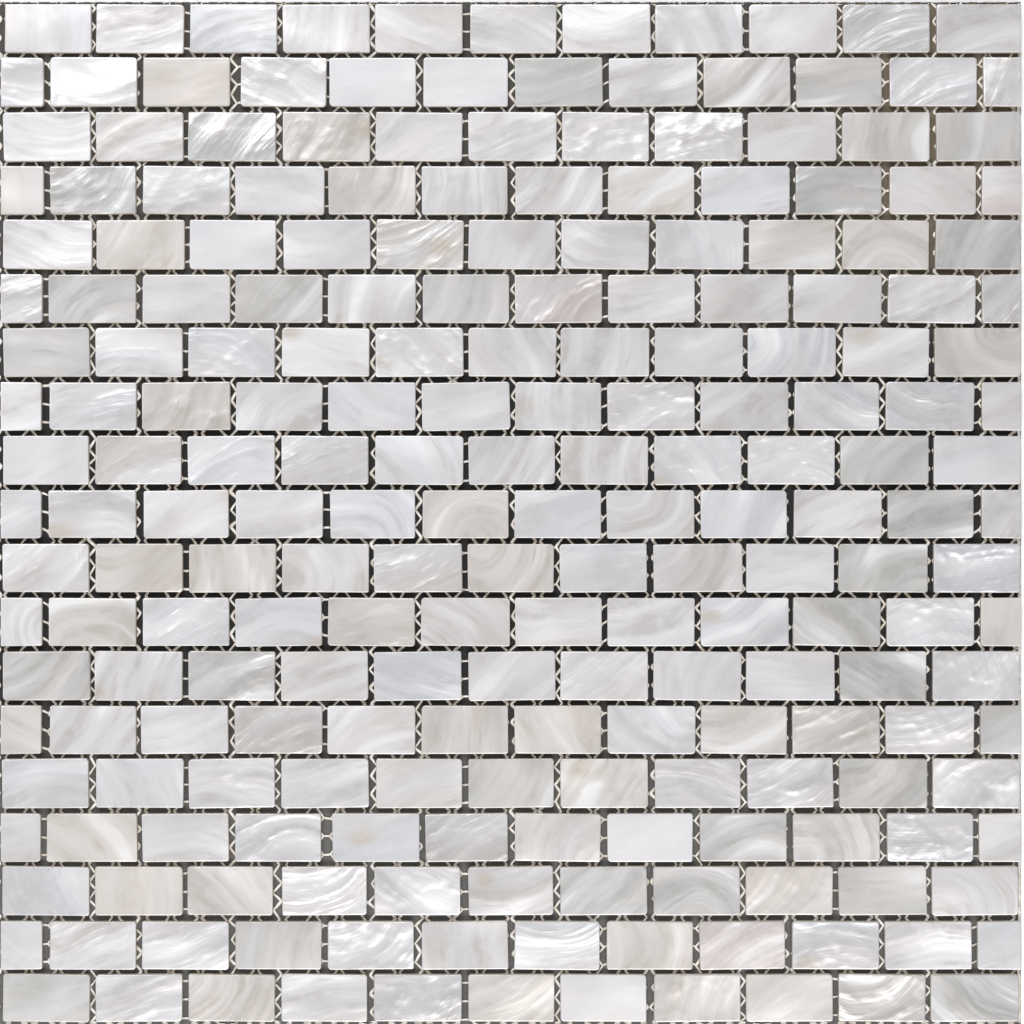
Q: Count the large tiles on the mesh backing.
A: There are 200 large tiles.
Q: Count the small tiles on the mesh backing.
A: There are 18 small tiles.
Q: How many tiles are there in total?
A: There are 218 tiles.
